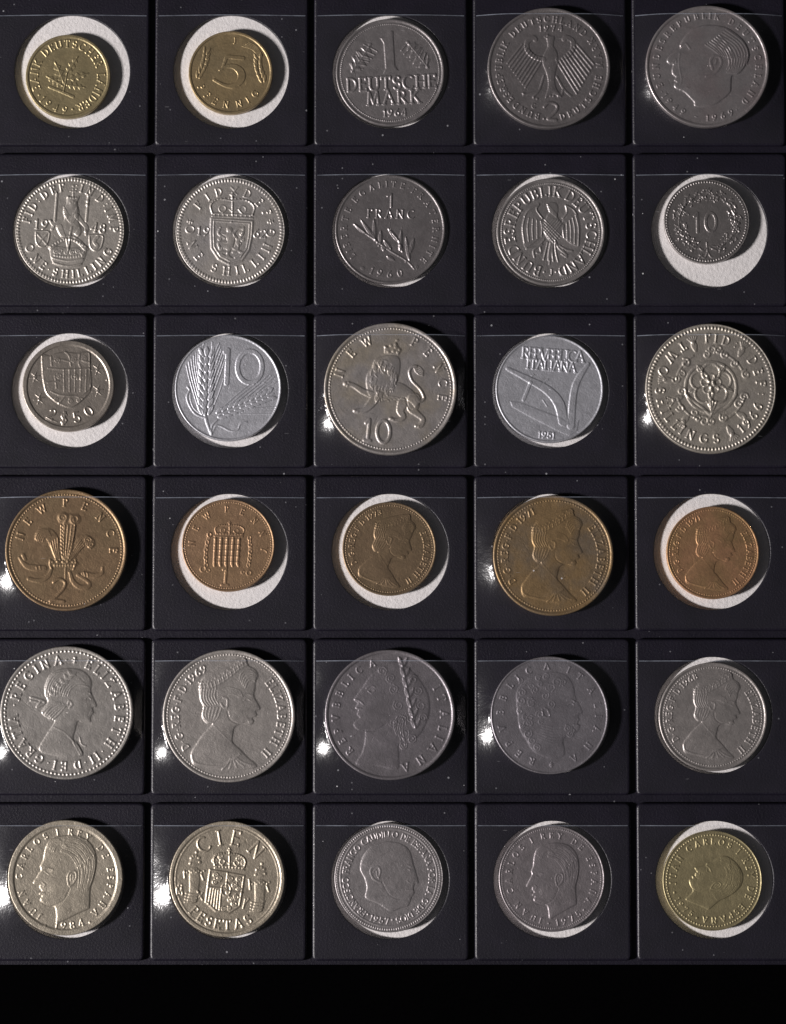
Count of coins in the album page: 30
